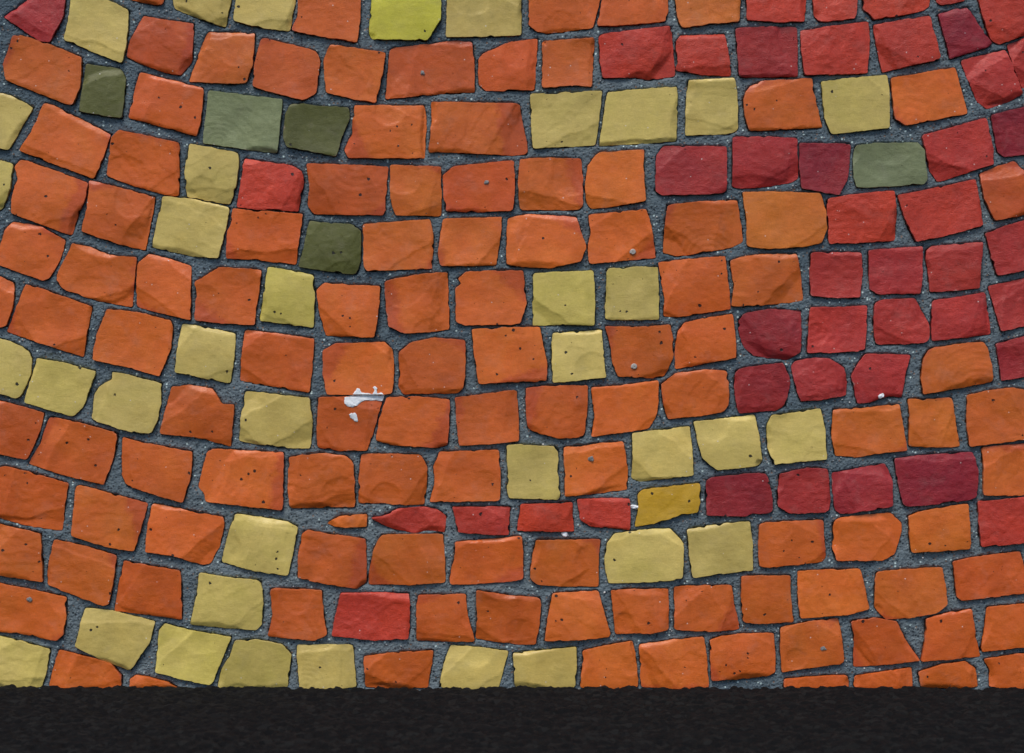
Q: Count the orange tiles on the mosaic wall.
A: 112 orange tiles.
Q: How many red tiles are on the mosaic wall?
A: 45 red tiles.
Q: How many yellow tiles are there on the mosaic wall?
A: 38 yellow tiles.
